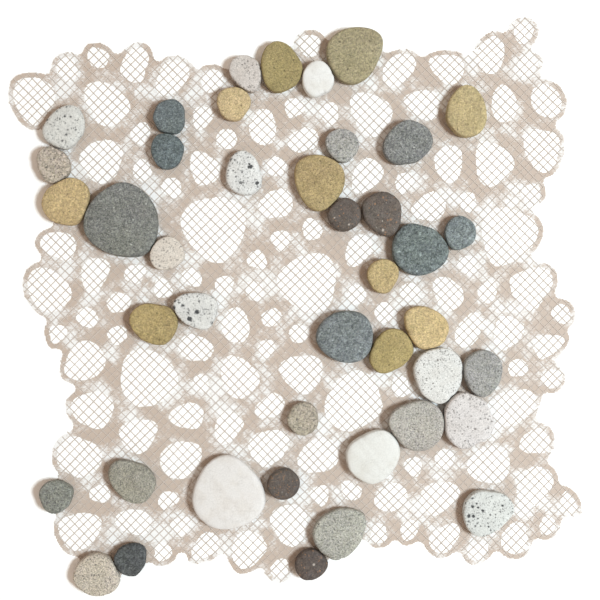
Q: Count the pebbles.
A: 42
